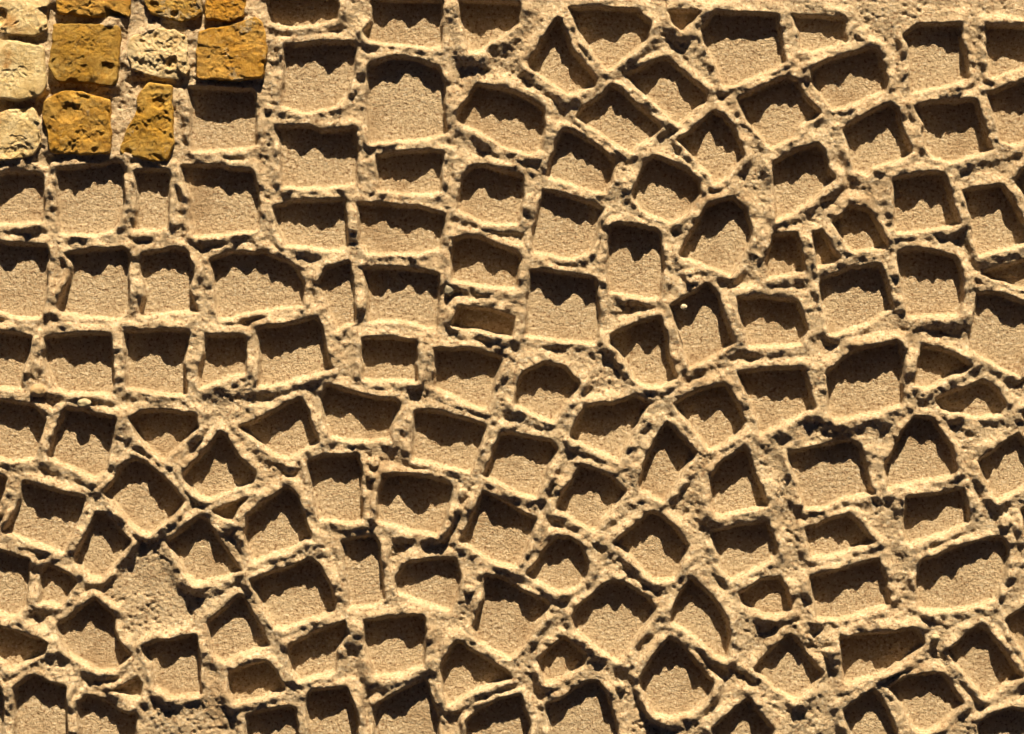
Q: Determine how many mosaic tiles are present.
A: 11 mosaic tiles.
